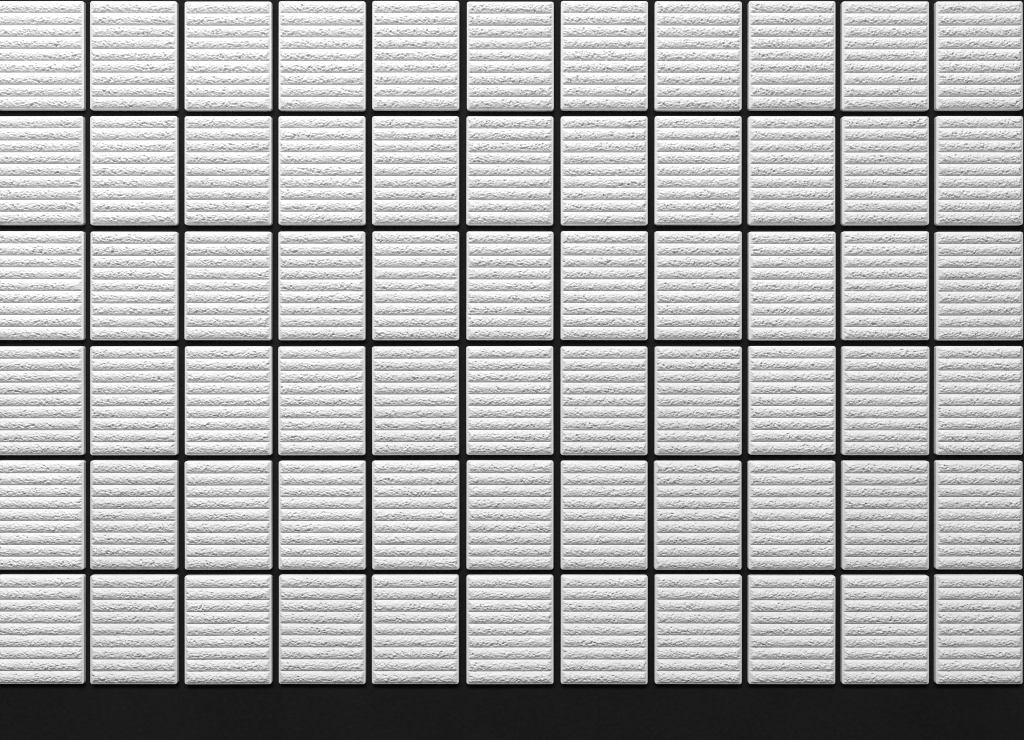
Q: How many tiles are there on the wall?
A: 66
